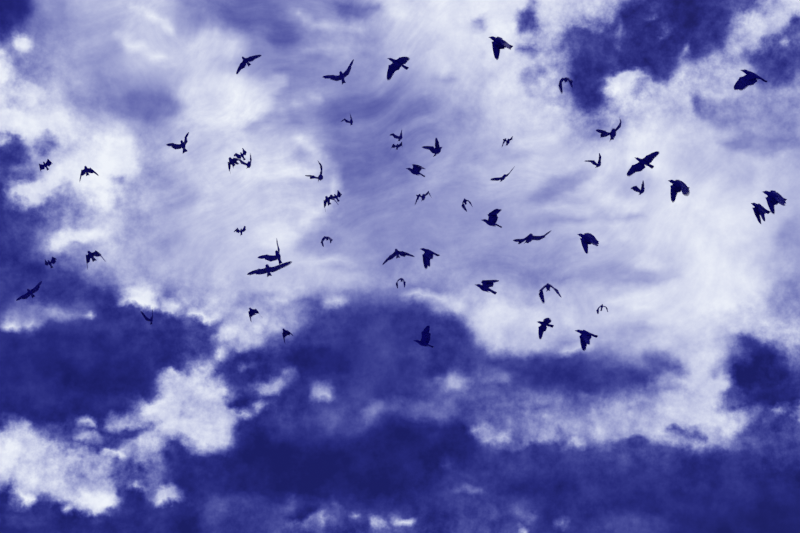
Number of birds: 53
